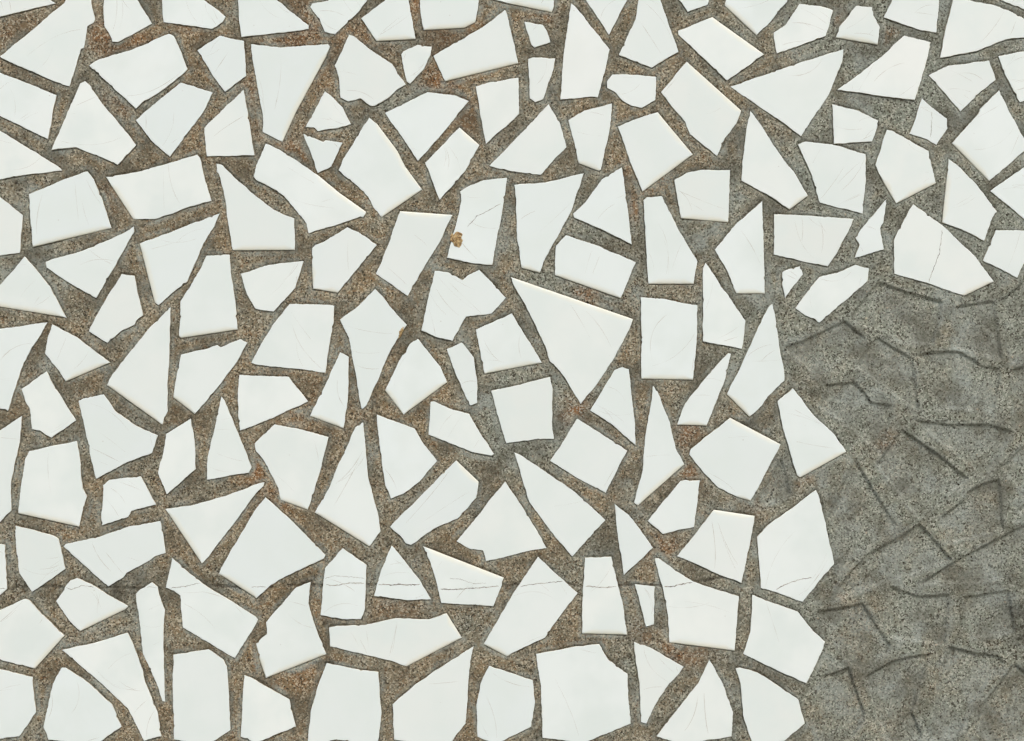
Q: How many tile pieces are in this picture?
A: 154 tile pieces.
